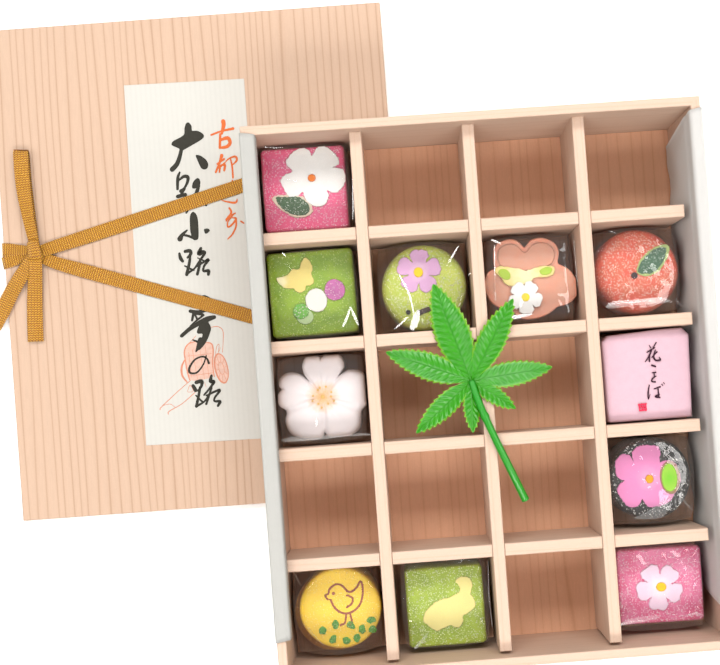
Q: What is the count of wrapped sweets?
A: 11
